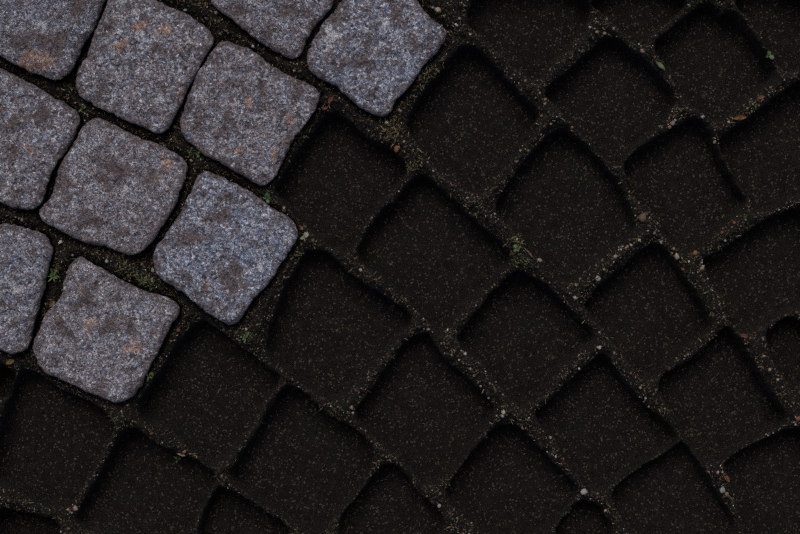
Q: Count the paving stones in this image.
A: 10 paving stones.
